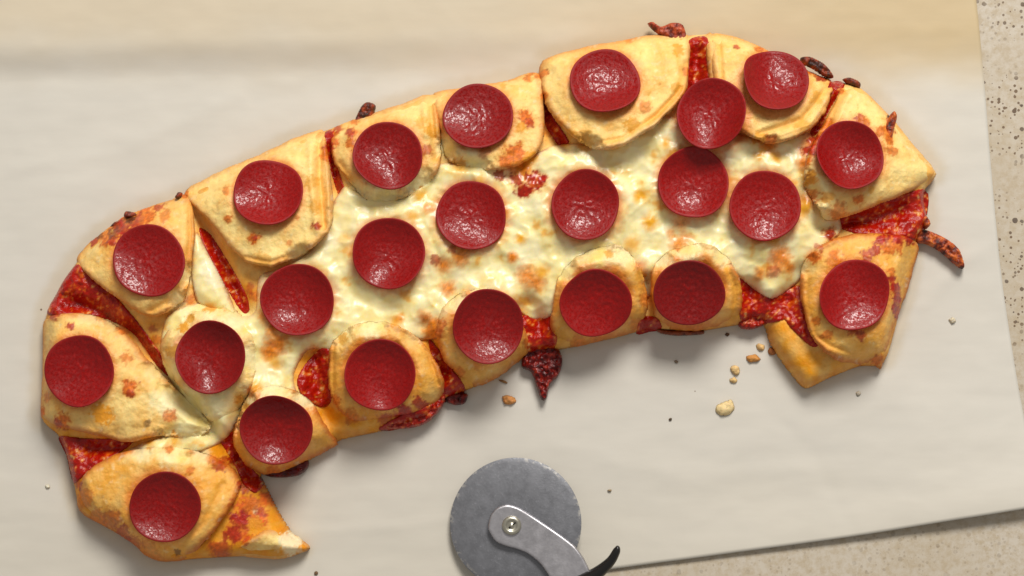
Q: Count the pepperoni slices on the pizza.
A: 23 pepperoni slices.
